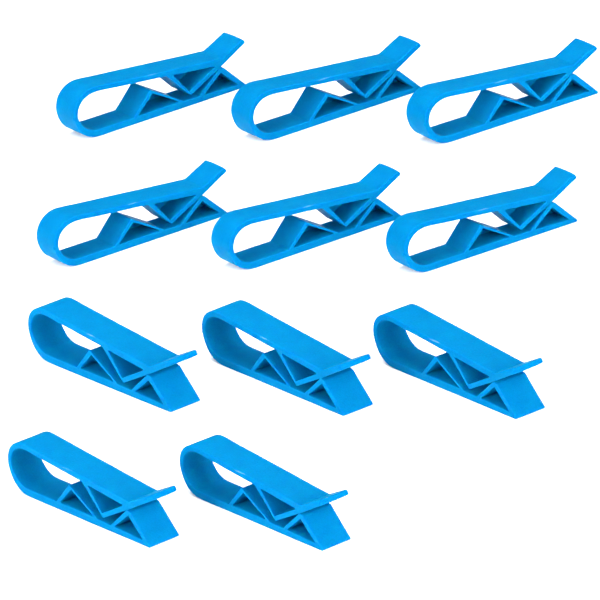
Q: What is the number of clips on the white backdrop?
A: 11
